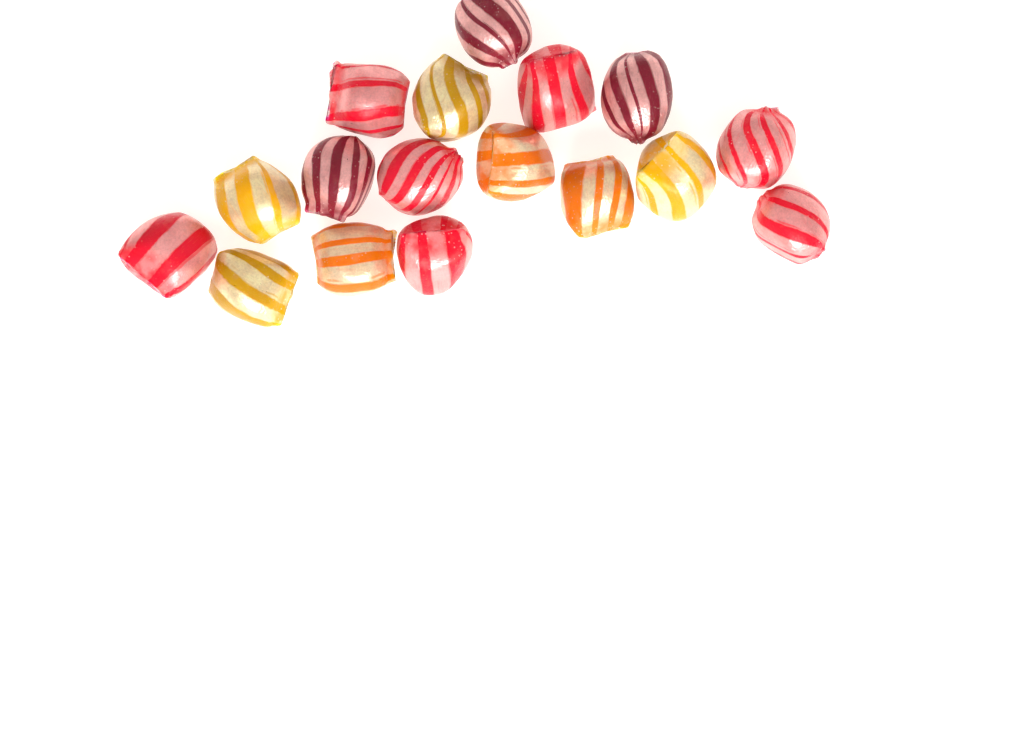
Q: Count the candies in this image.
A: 17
